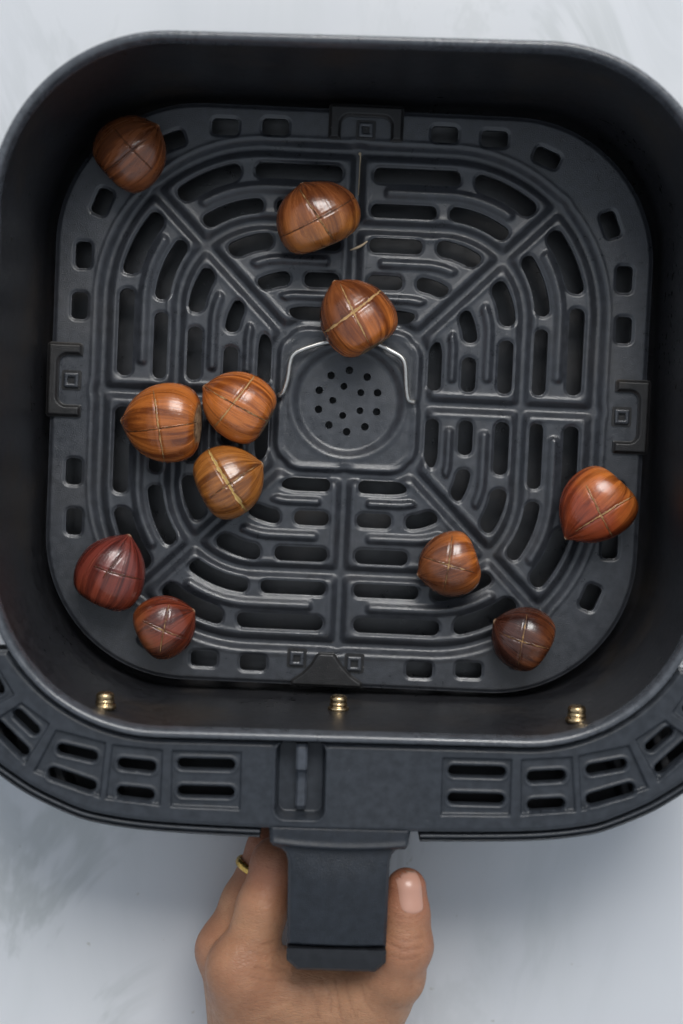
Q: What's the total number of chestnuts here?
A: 11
